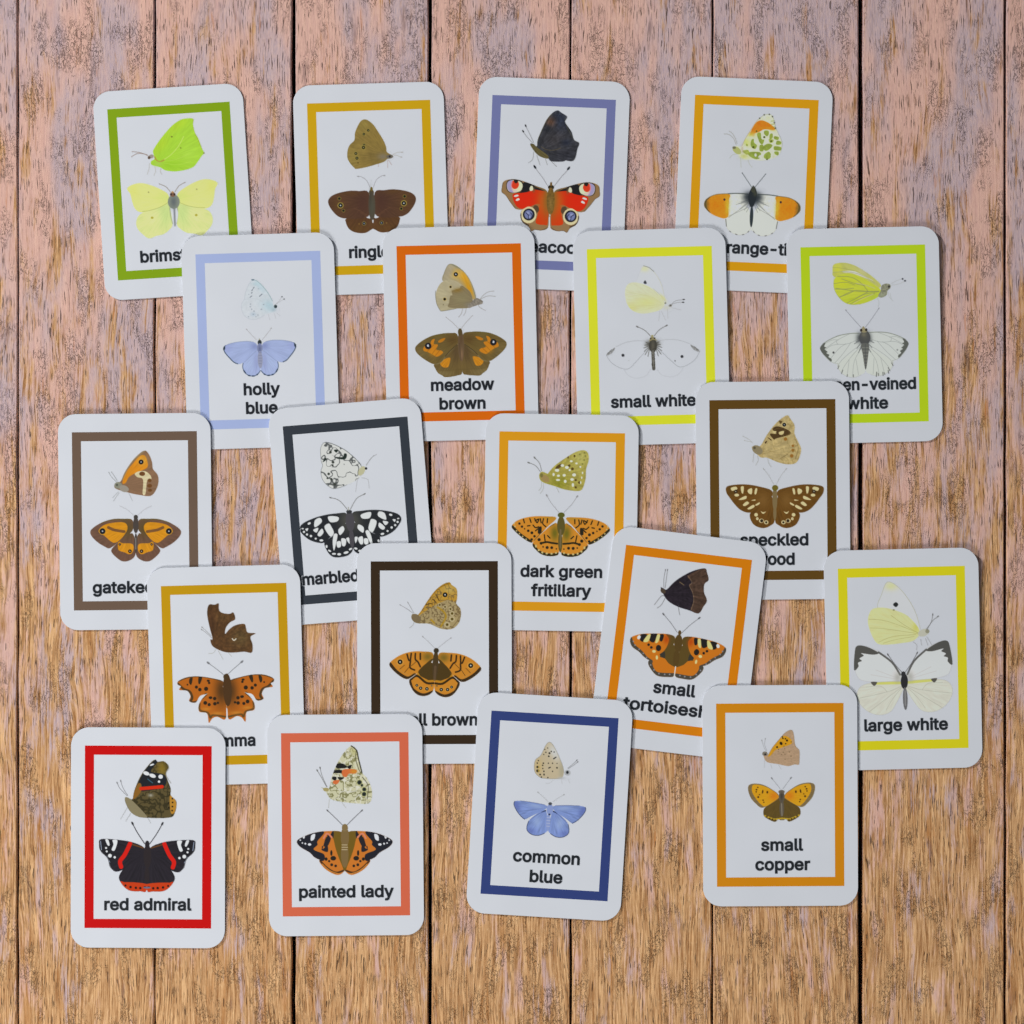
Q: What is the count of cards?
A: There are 20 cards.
